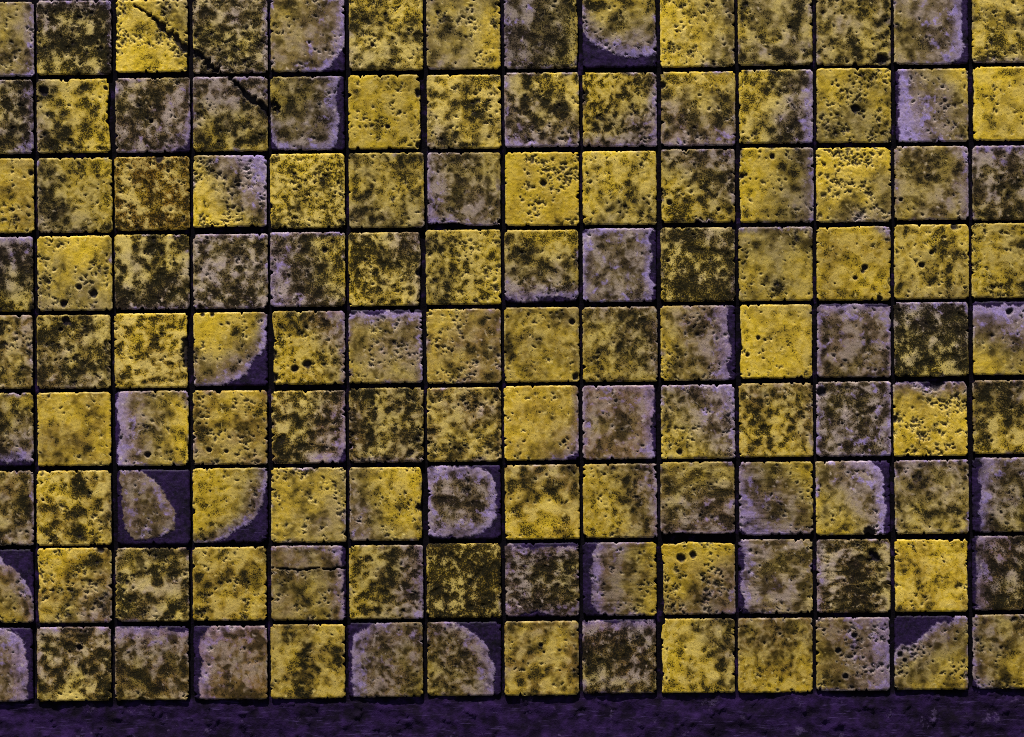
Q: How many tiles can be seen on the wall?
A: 126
